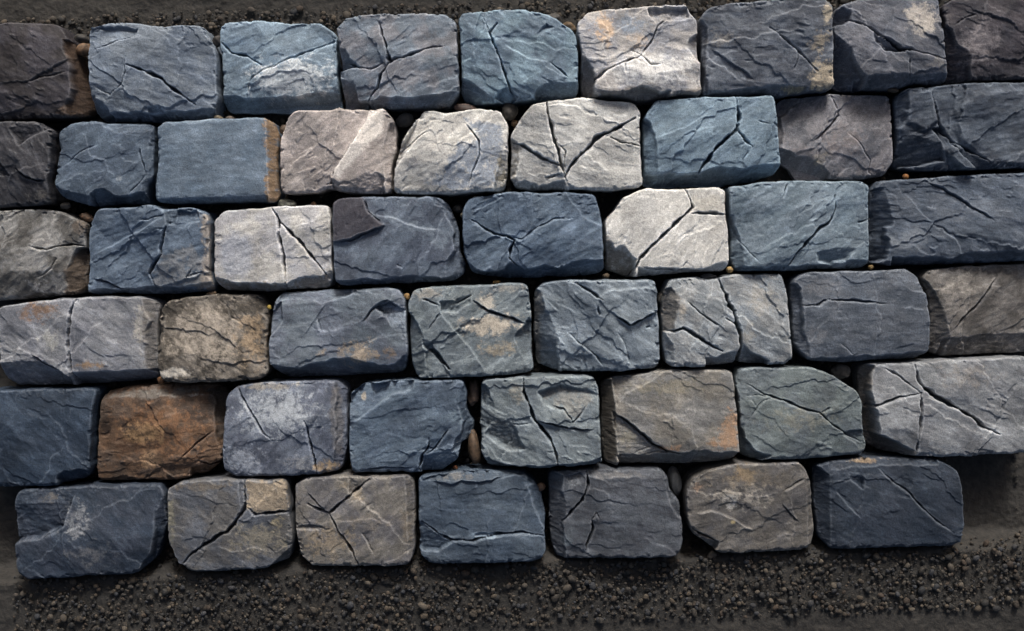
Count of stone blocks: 49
